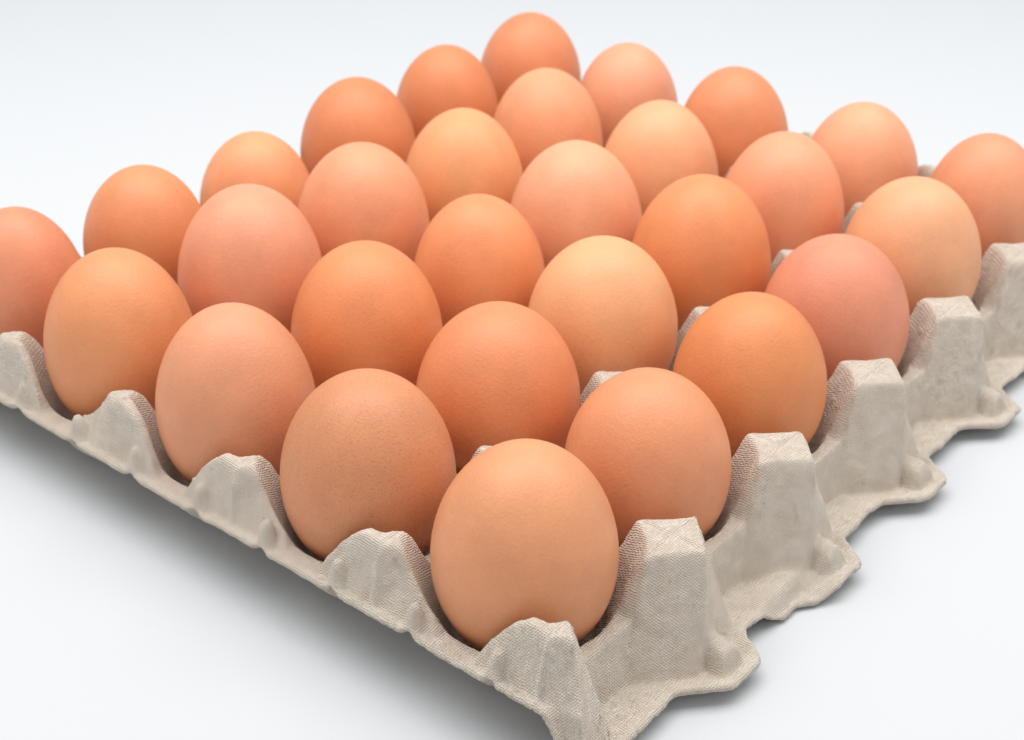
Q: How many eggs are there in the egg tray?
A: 30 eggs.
